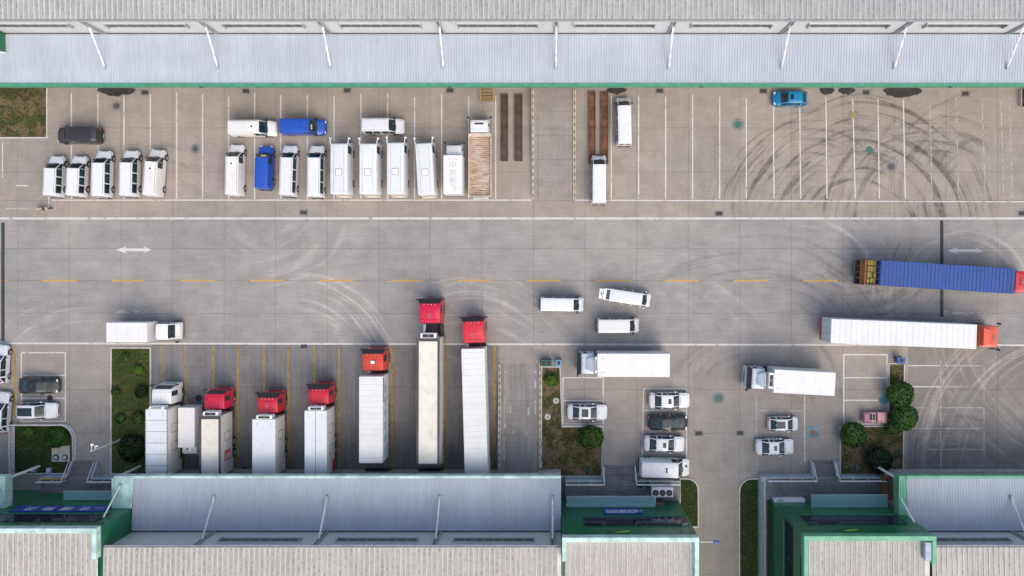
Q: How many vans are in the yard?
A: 23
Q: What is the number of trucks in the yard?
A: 15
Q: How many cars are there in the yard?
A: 11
